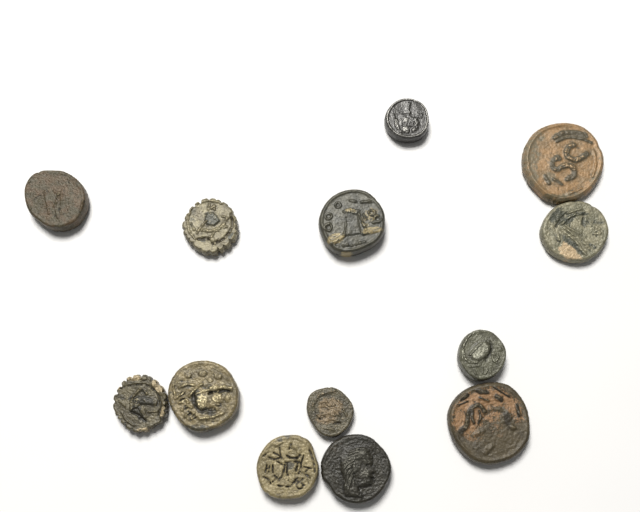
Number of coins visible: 13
